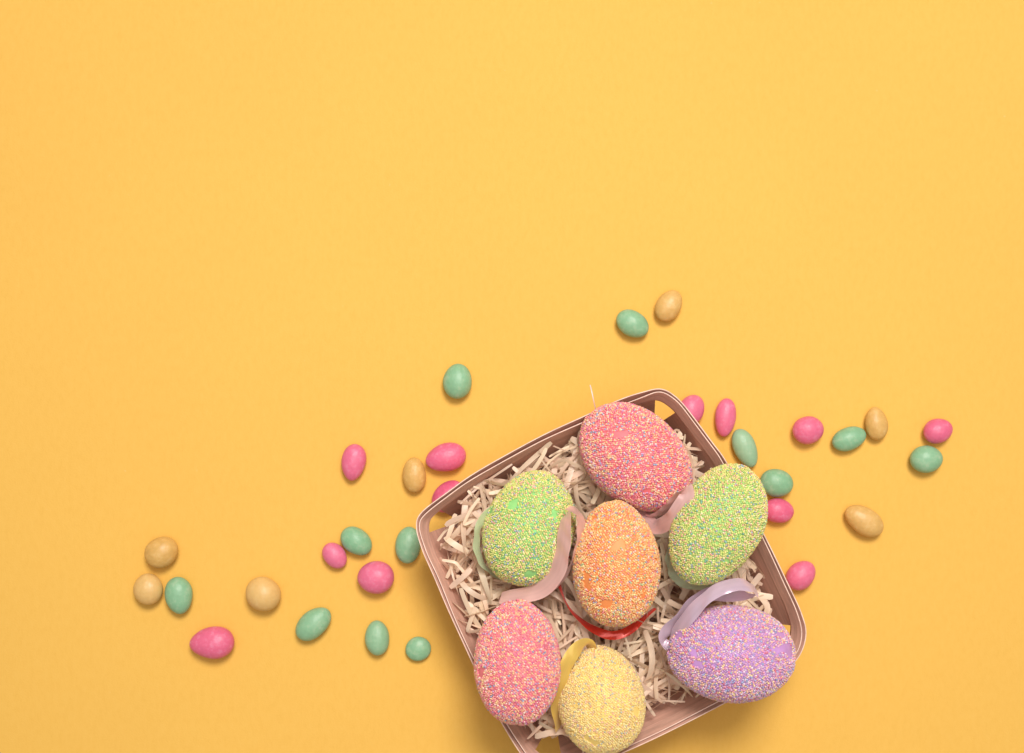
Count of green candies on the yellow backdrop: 12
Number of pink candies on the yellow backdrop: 12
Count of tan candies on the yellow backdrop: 7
